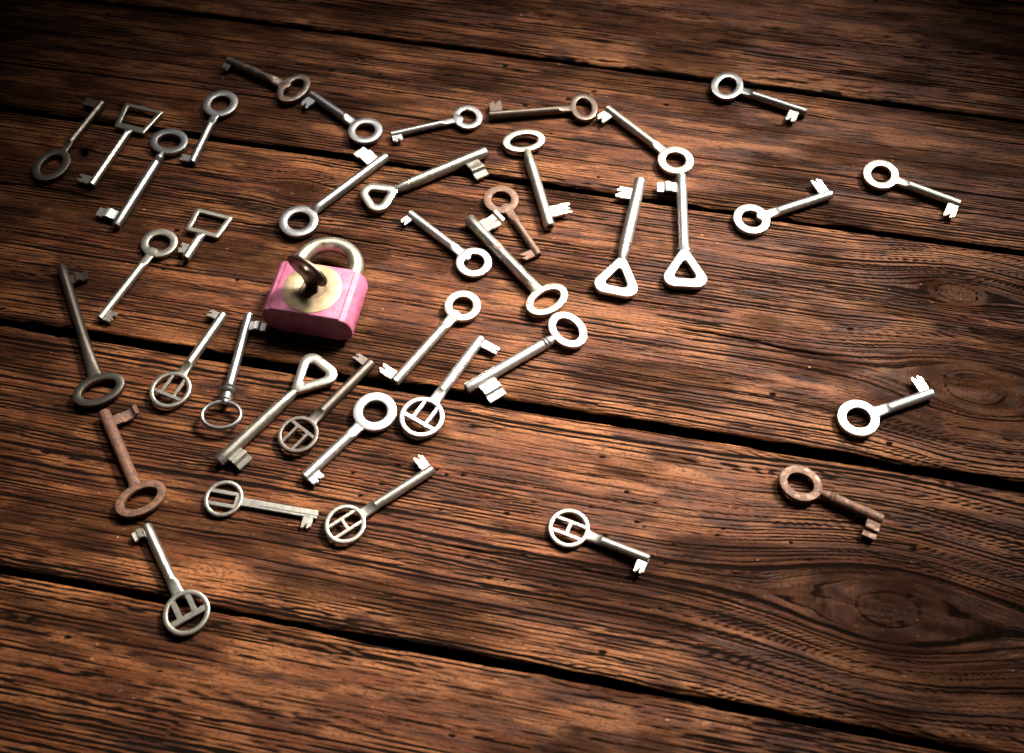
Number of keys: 39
